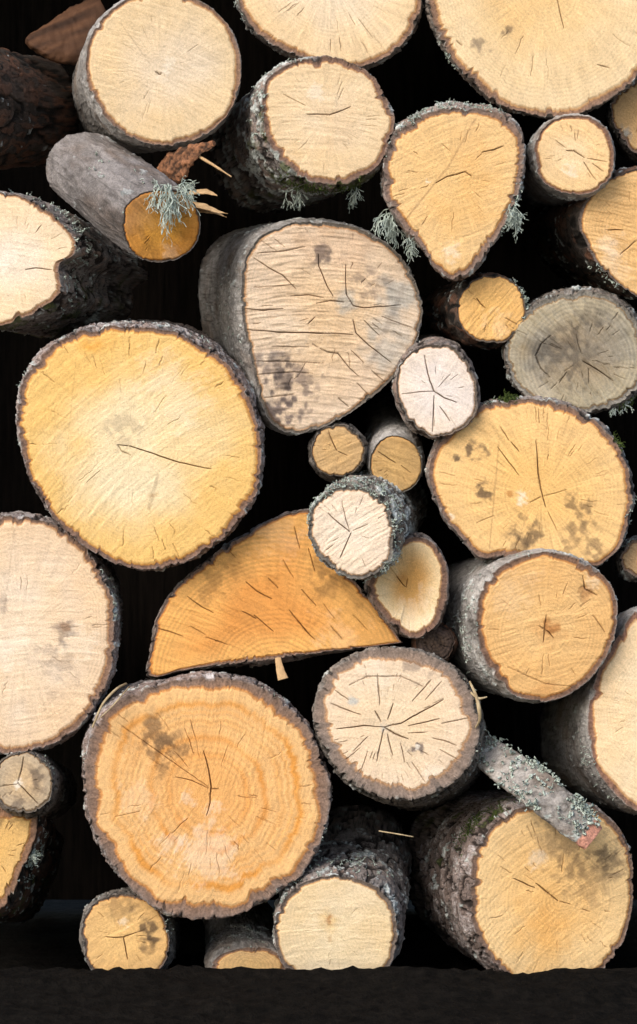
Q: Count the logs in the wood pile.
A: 35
